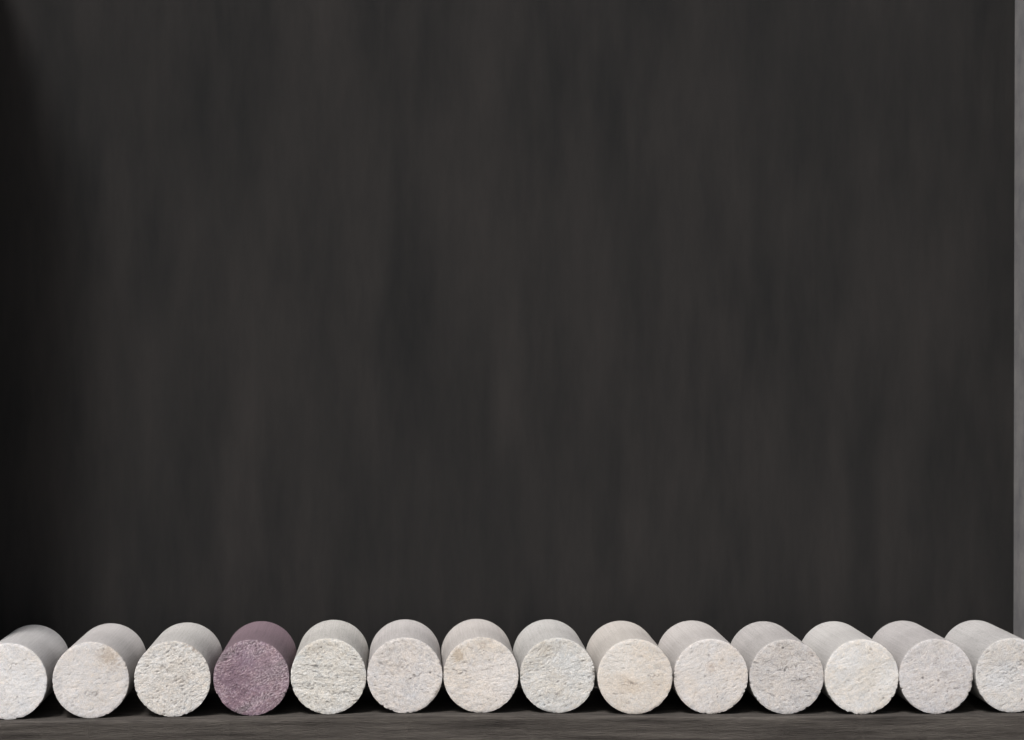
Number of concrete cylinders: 14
